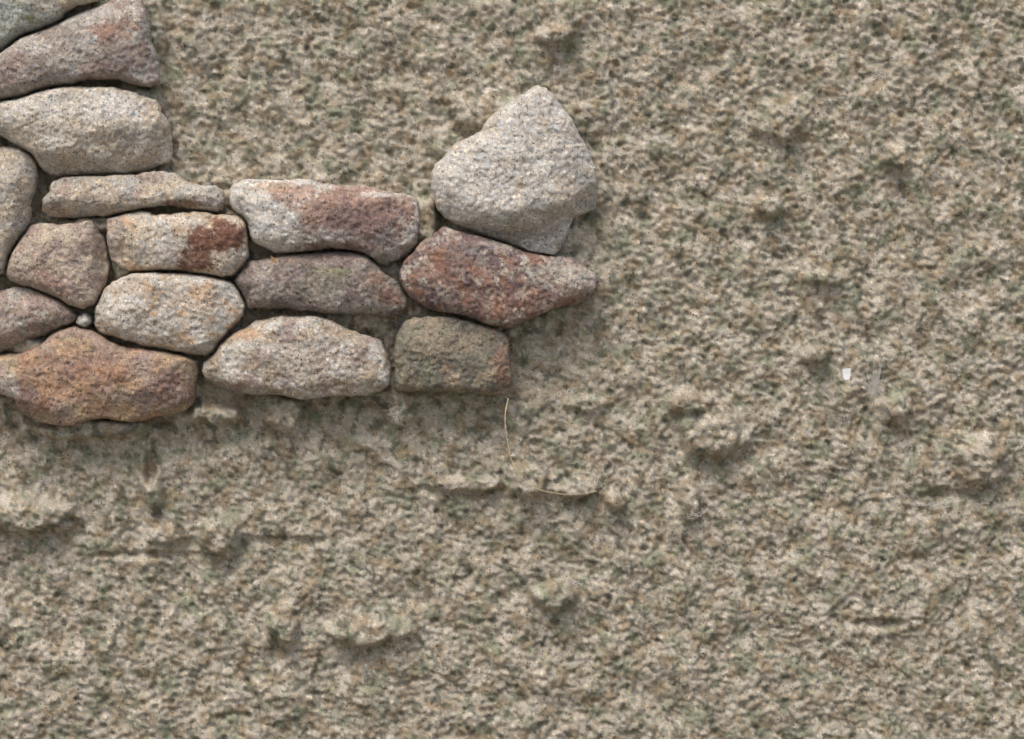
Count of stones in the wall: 16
